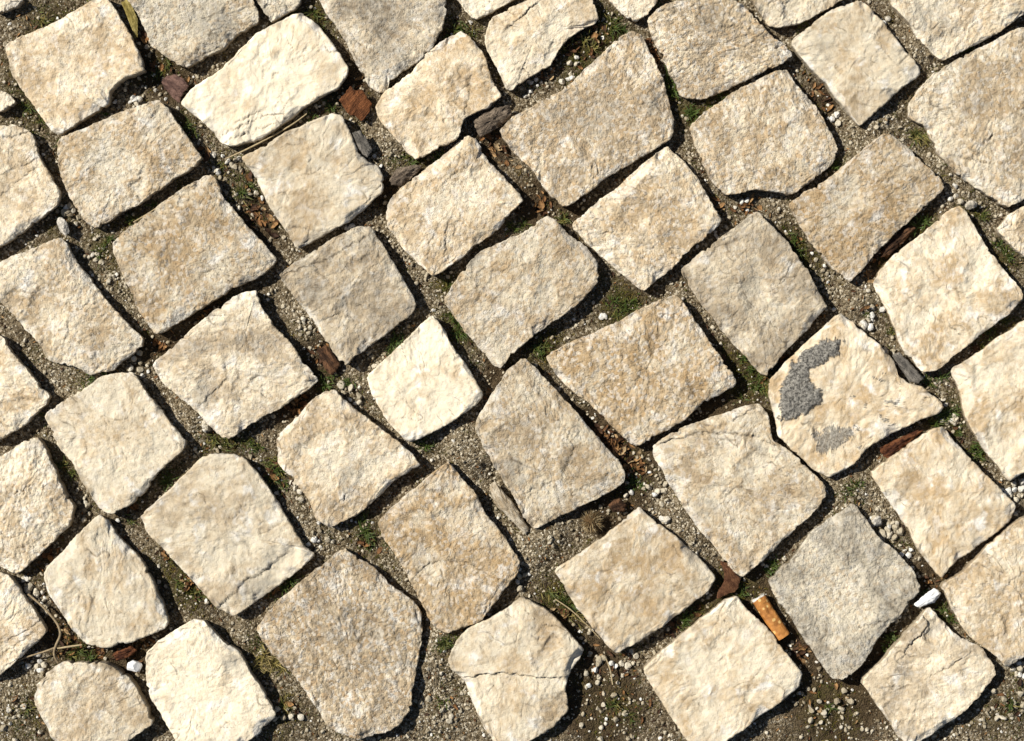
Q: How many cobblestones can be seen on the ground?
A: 56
